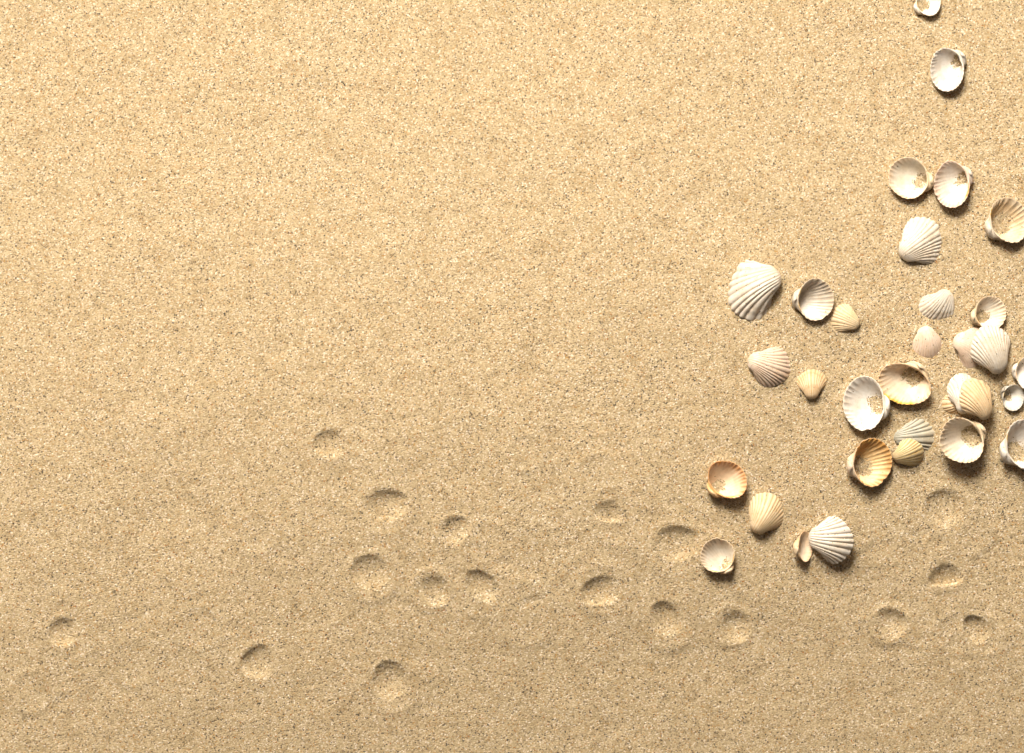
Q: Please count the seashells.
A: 33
